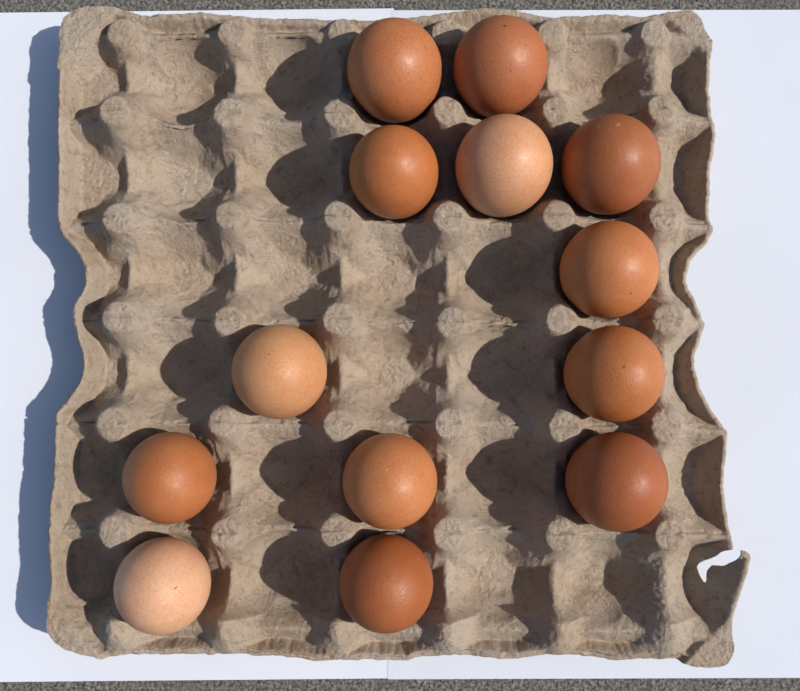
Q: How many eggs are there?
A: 13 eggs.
